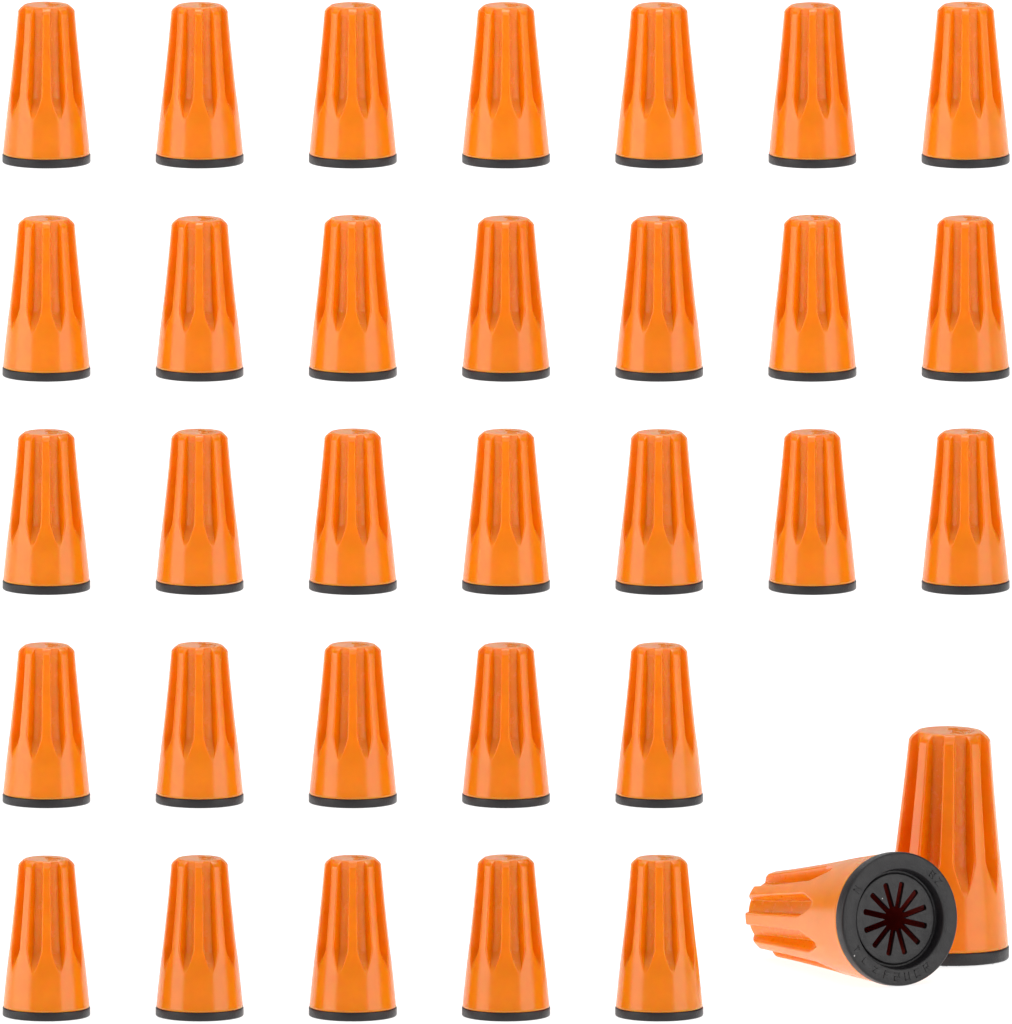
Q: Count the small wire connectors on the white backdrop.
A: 31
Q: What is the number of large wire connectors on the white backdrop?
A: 2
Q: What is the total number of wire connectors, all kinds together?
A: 33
